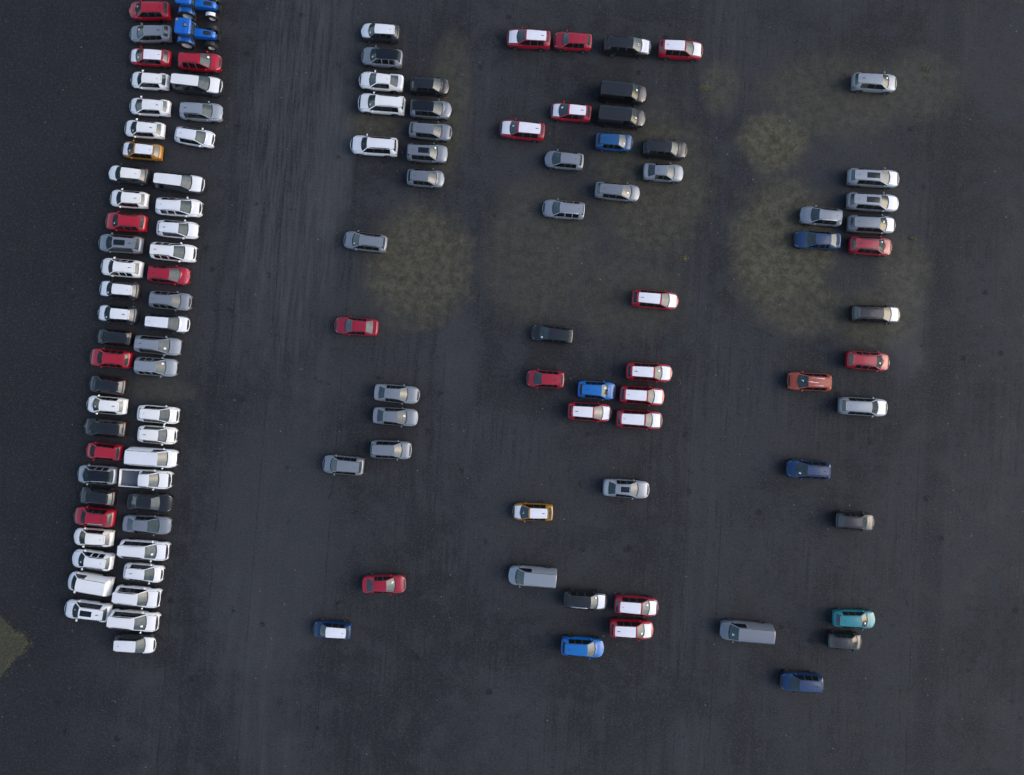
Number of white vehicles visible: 33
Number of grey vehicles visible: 31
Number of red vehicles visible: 25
